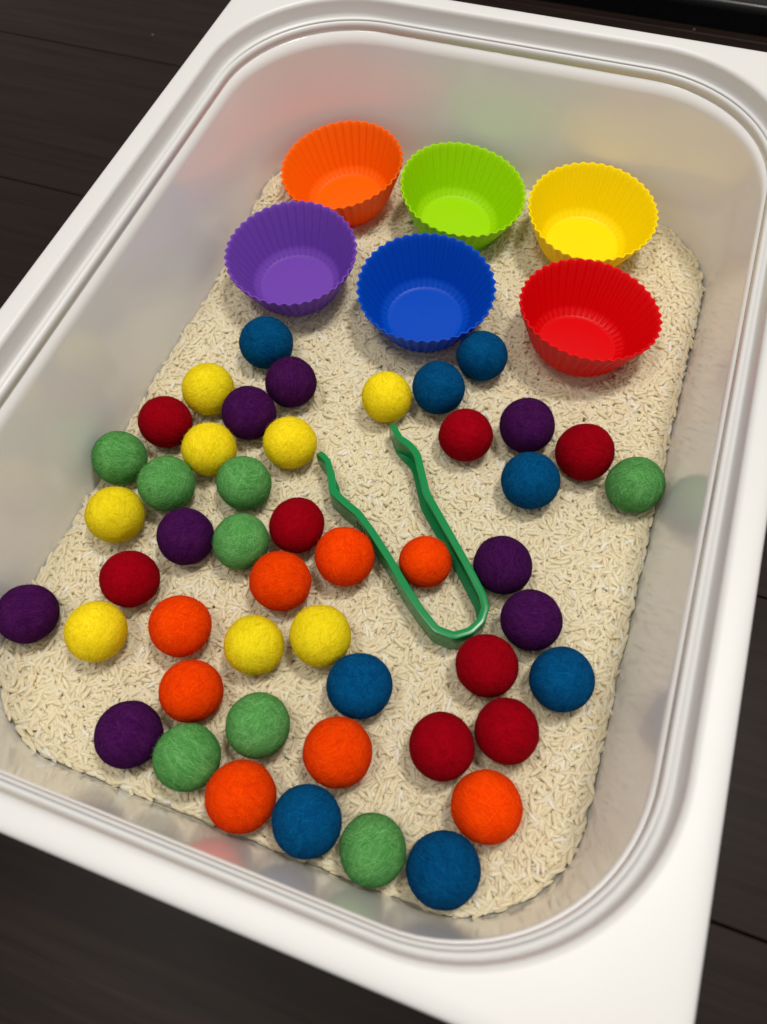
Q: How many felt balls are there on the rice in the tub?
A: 48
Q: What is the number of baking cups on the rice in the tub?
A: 6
